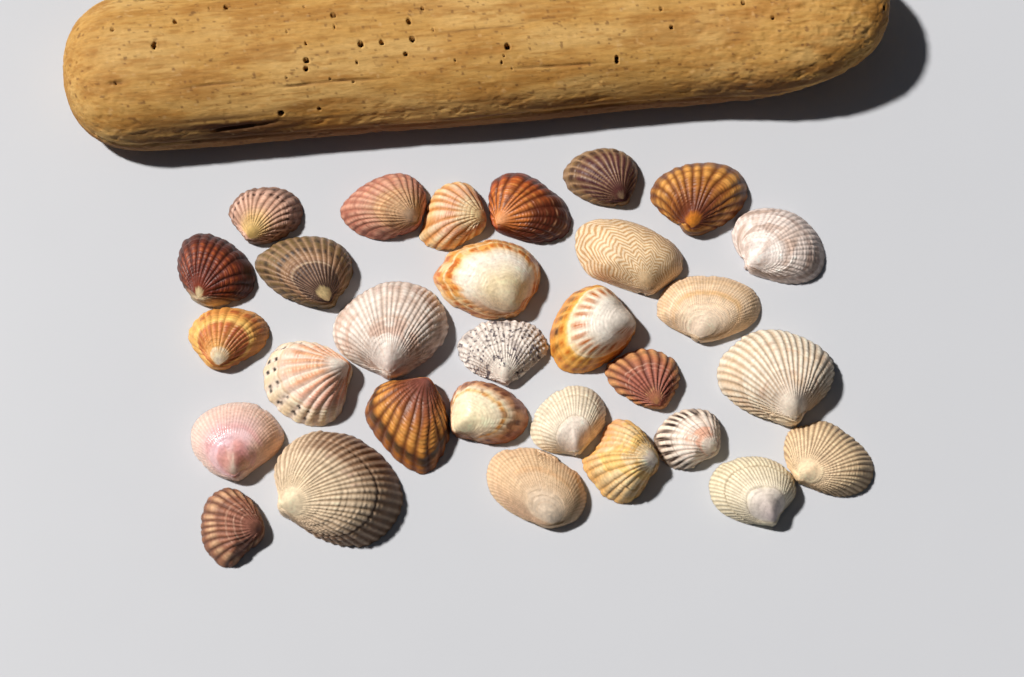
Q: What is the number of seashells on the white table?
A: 30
